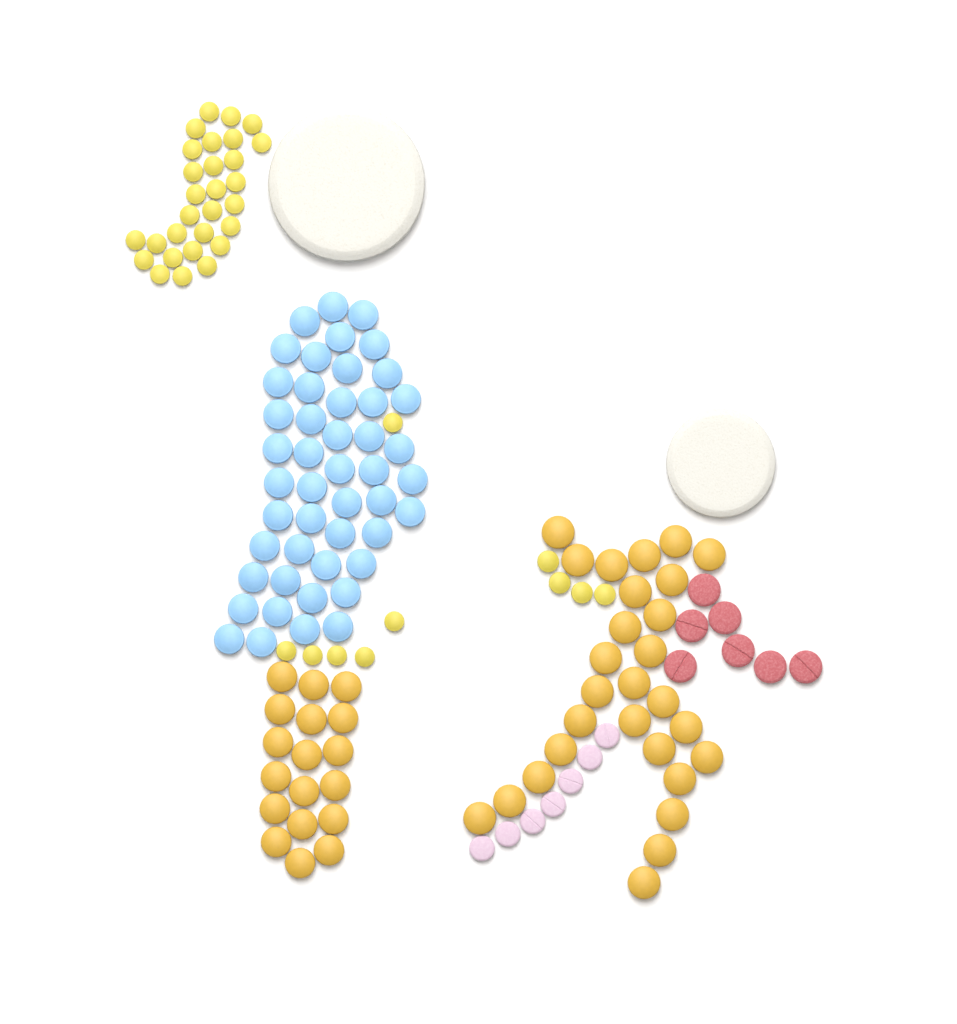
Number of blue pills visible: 47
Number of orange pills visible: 46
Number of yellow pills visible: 39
